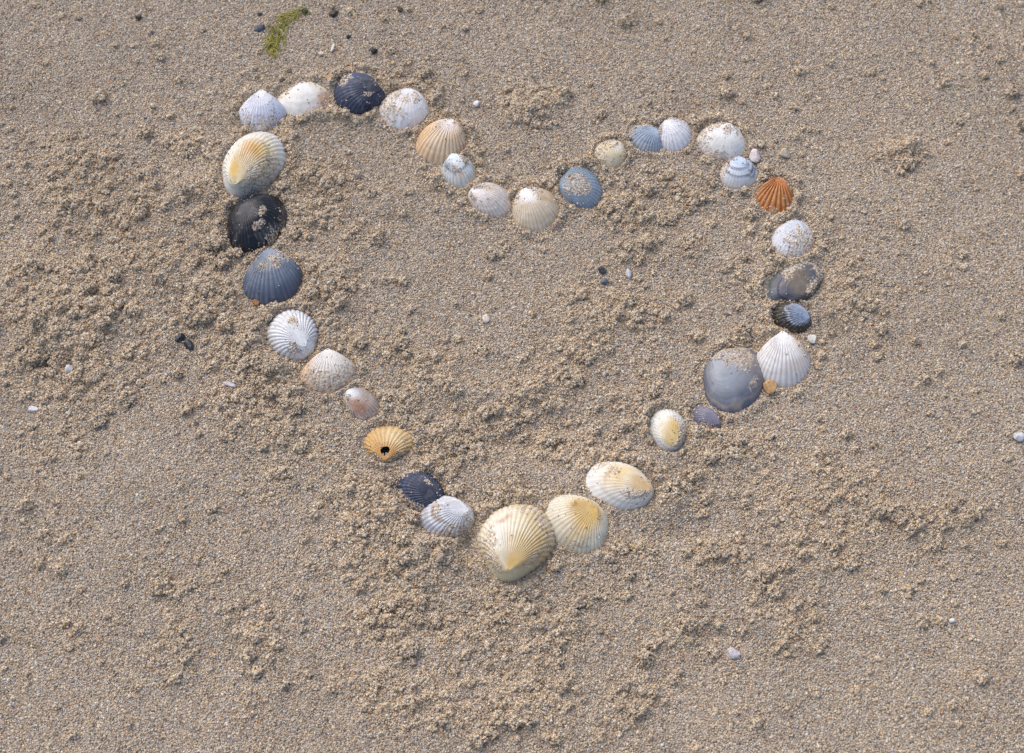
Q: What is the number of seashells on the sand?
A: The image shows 34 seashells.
